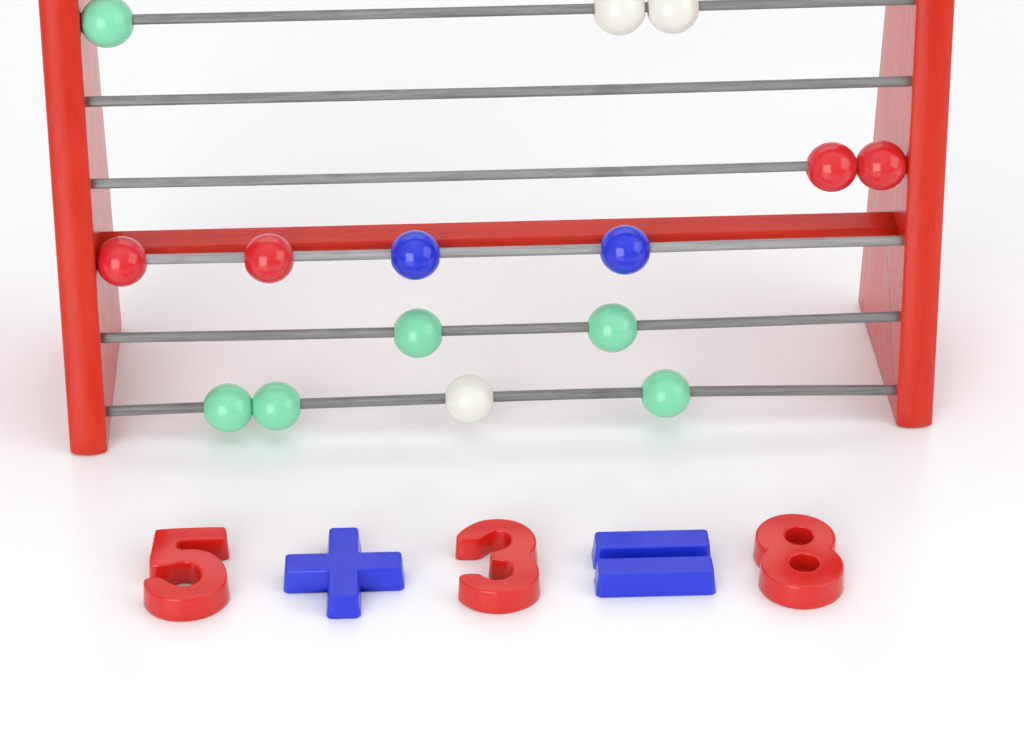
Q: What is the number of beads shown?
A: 15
